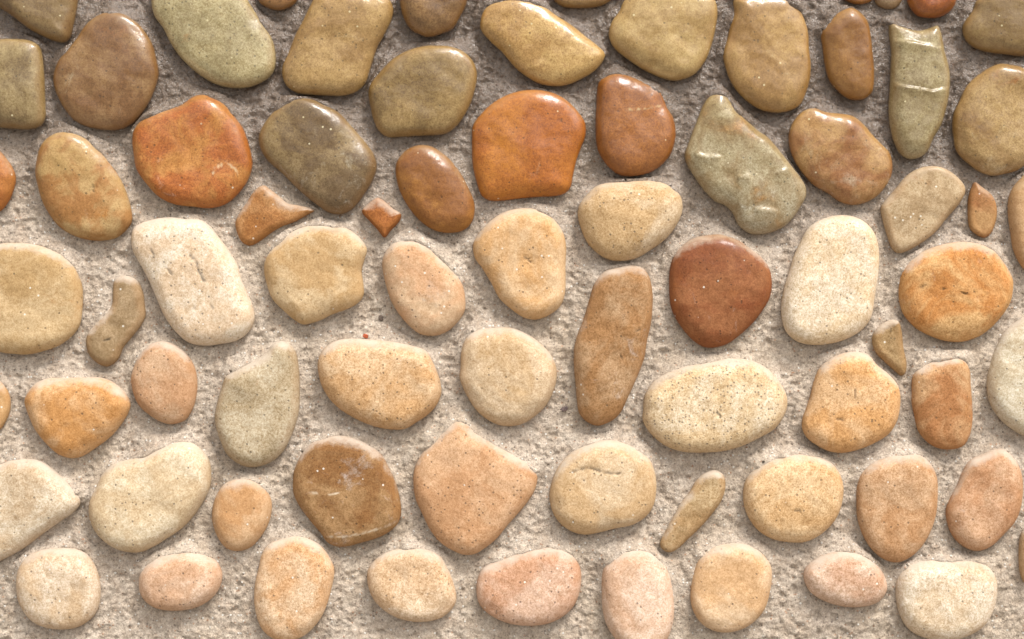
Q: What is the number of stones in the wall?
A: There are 75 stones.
